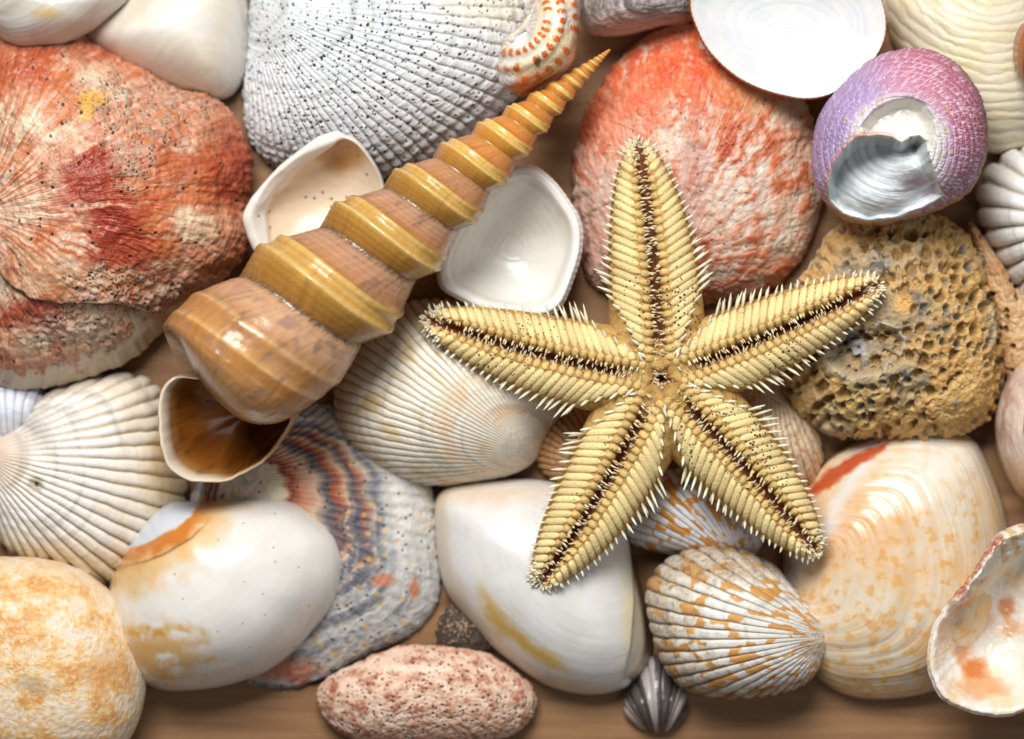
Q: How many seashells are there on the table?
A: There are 30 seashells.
